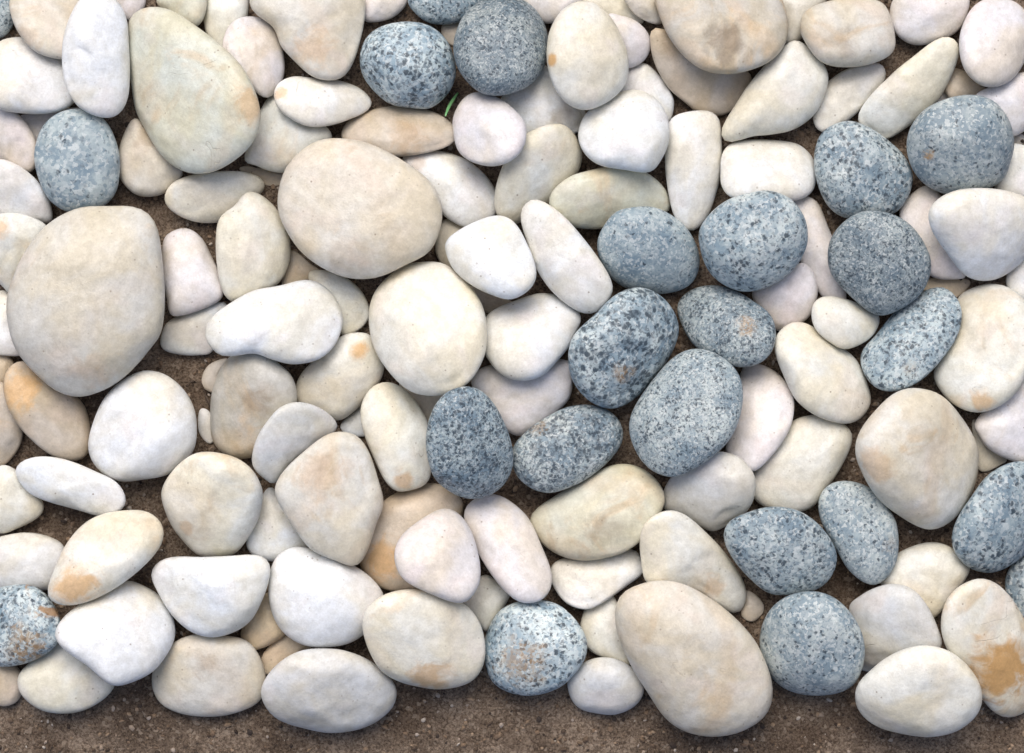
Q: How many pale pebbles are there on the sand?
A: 124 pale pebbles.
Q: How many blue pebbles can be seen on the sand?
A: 23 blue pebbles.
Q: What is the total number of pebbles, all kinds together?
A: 147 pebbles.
